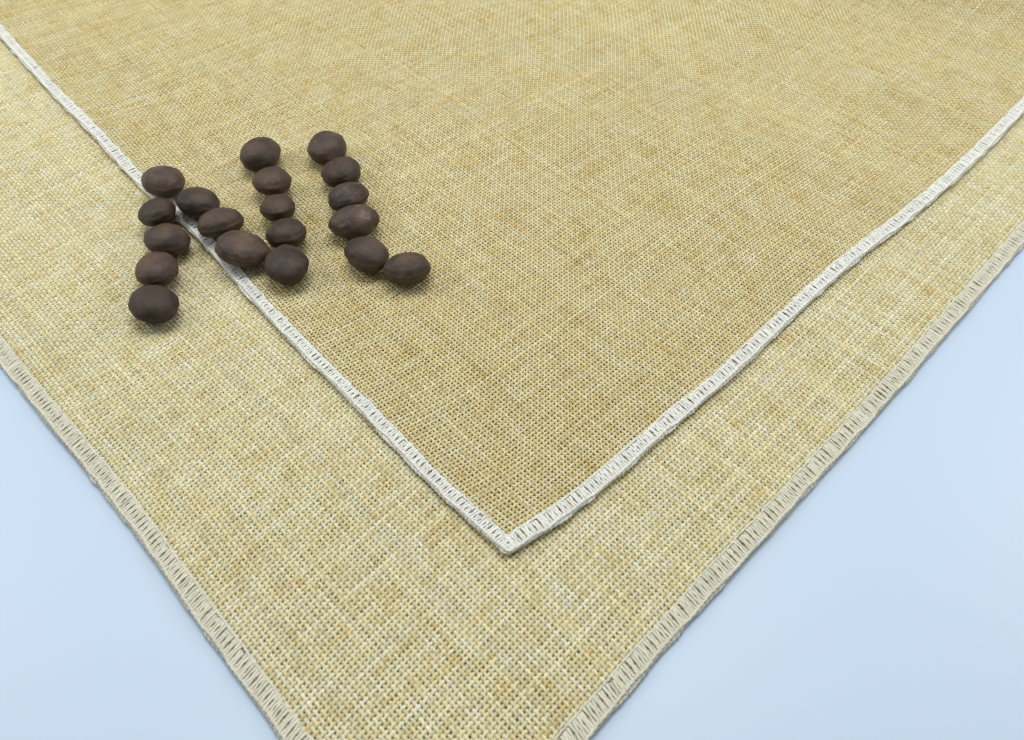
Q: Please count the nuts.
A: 19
